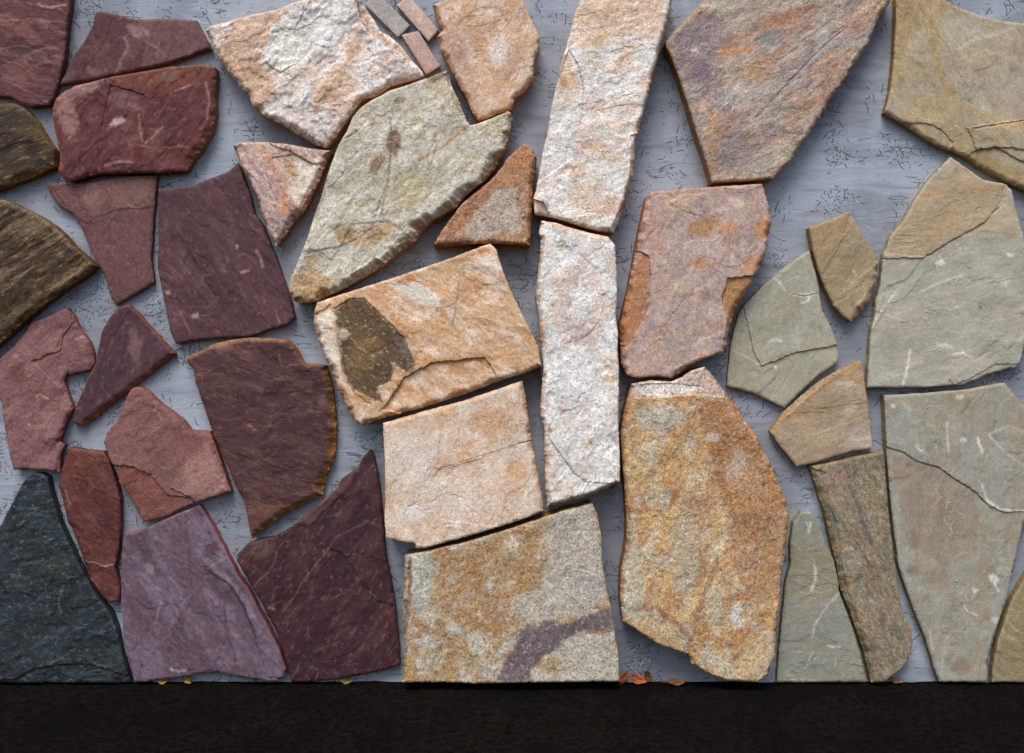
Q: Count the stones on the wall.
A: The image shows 40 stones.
